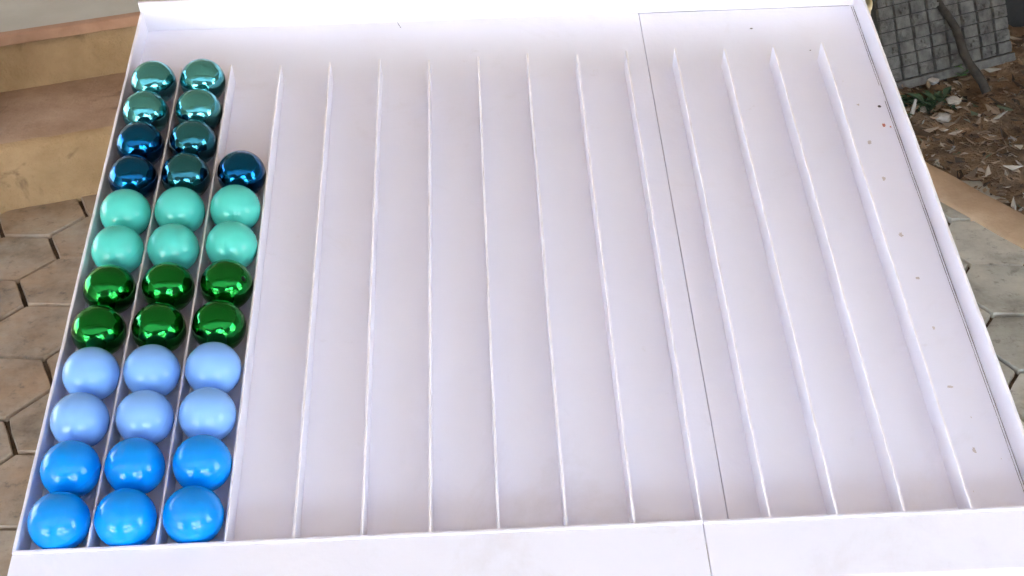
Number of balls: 33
